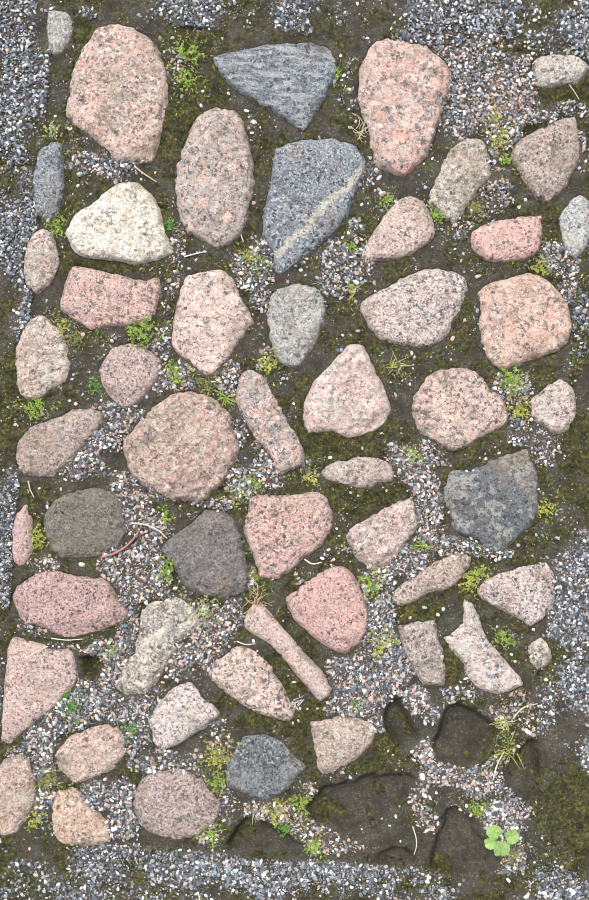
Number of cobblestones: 53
